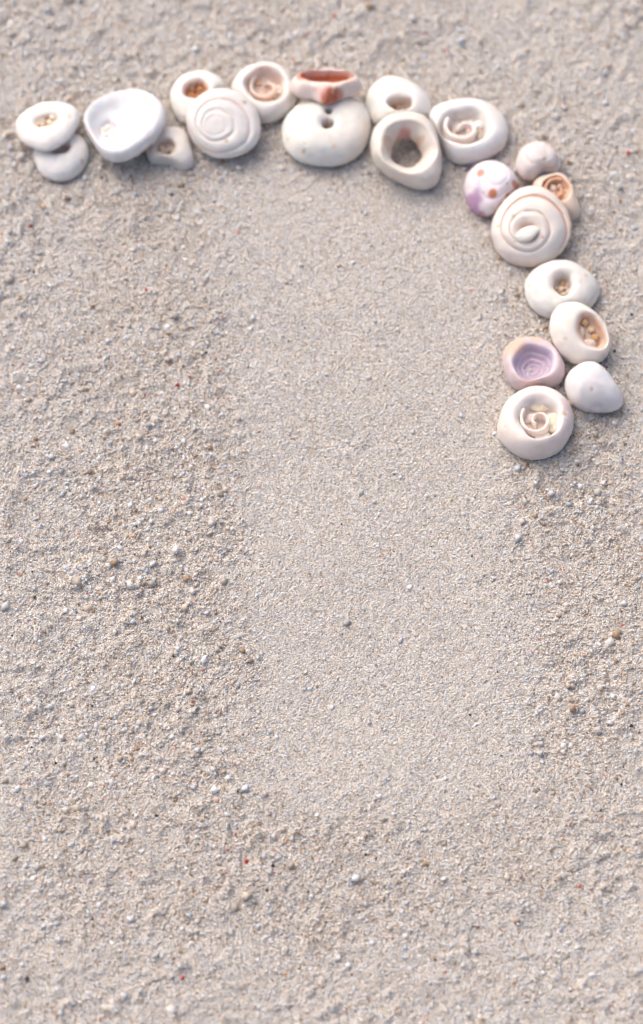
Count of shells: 21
